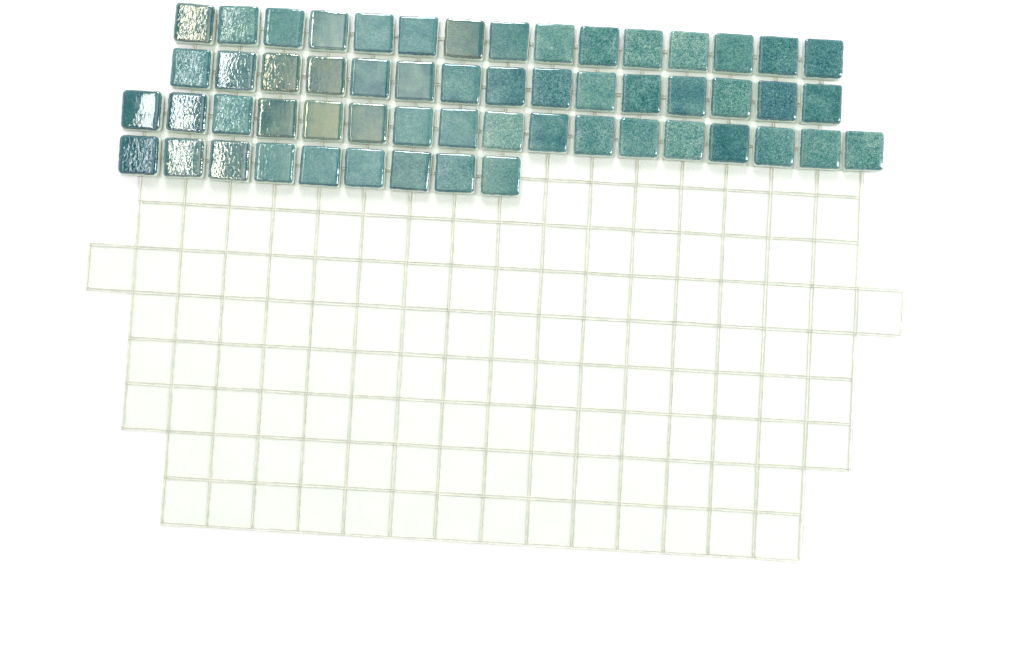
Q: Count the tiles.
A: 56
